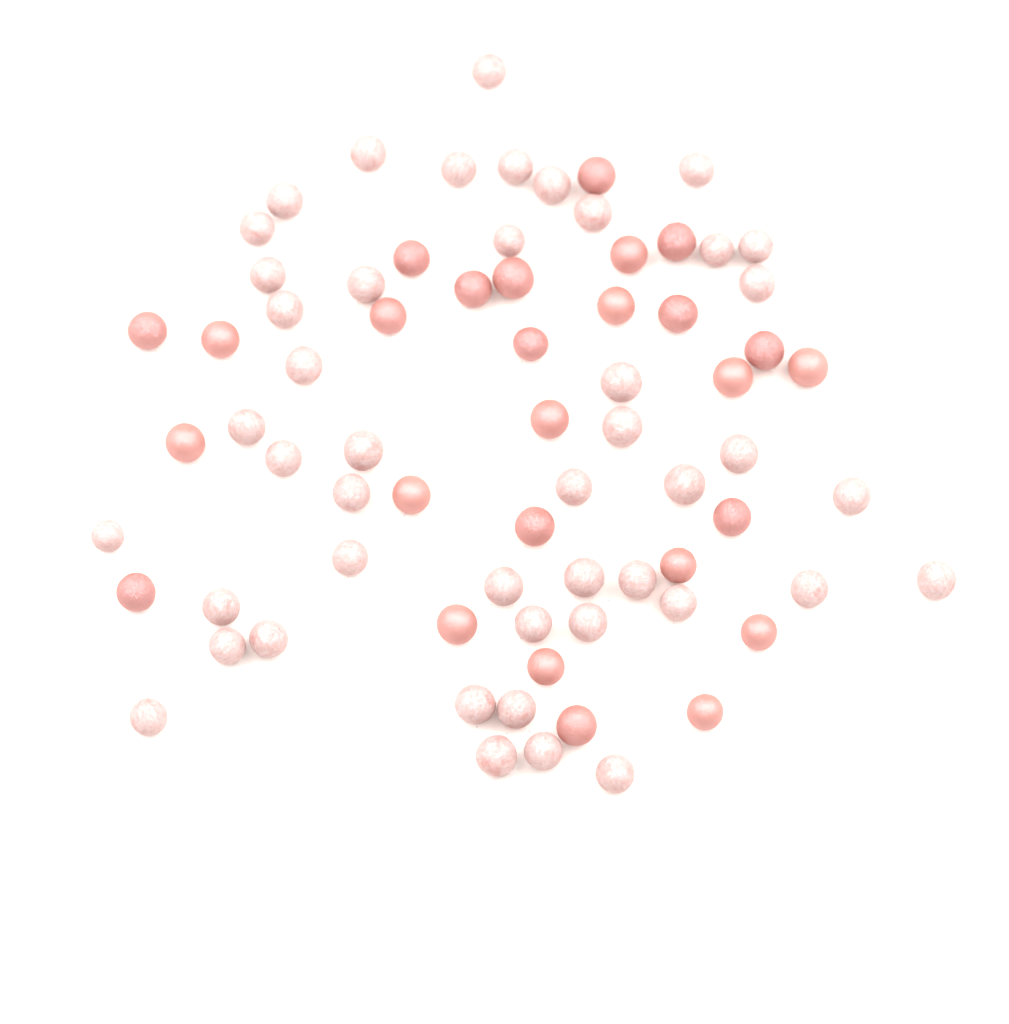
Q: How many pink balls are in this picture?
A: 27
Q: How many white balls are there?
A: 46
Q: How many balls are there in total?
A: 73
